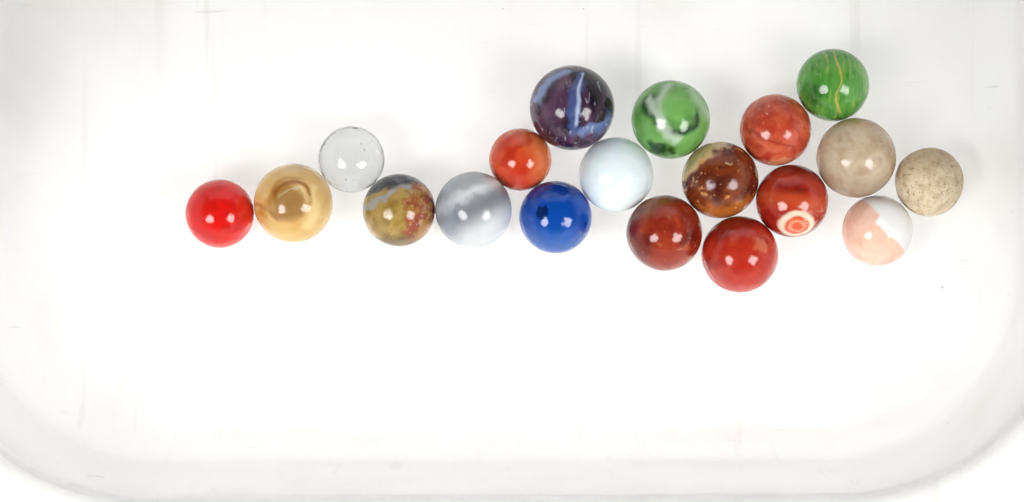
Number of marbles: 19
